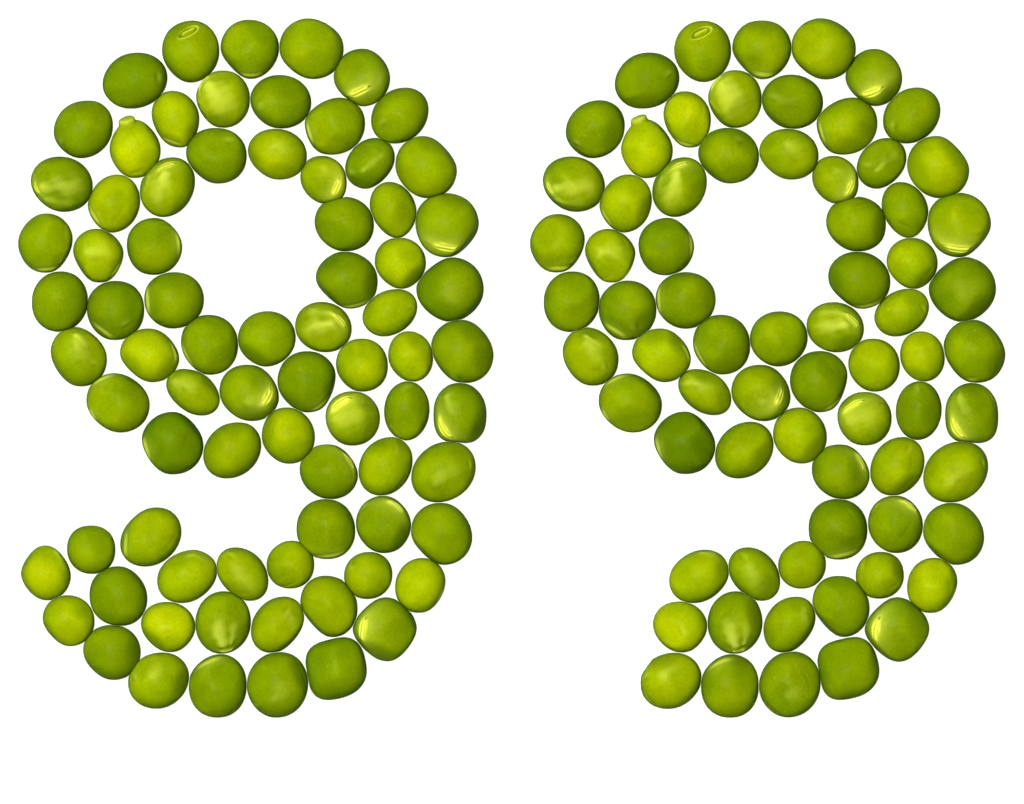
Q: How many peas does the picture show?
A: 148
